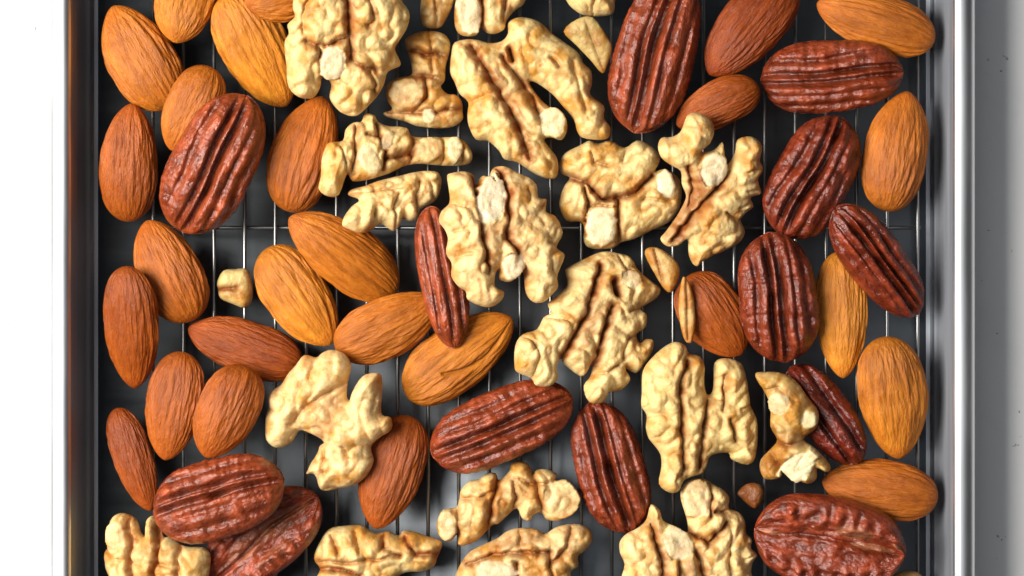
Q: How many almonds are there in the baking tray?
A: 26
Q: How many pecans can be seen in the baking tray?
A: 13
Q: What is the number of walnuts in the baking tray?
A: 20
